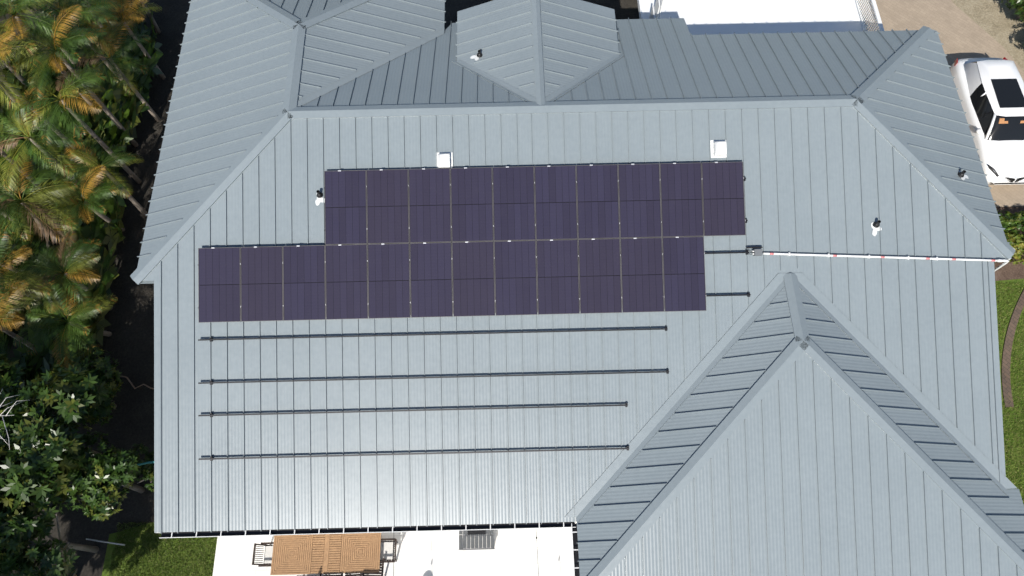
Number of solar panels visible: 22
